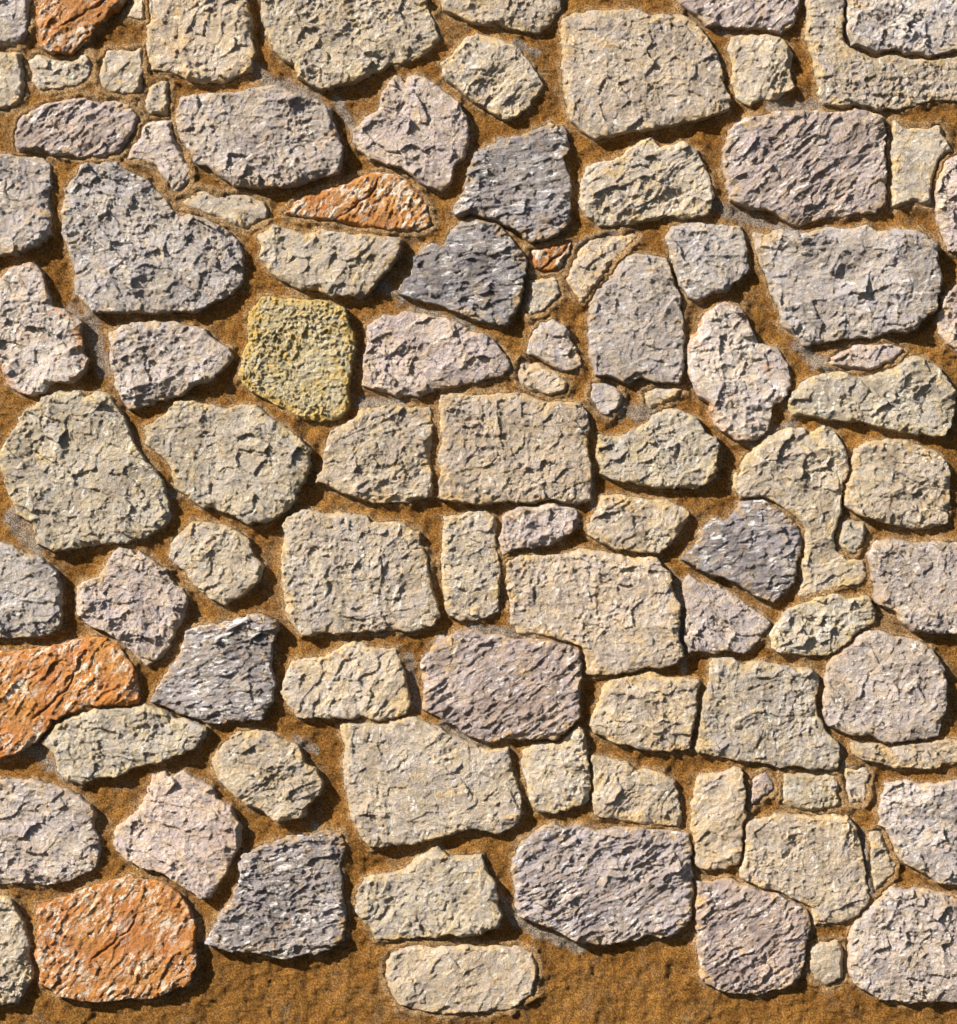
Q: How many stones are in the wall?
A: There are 100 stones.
